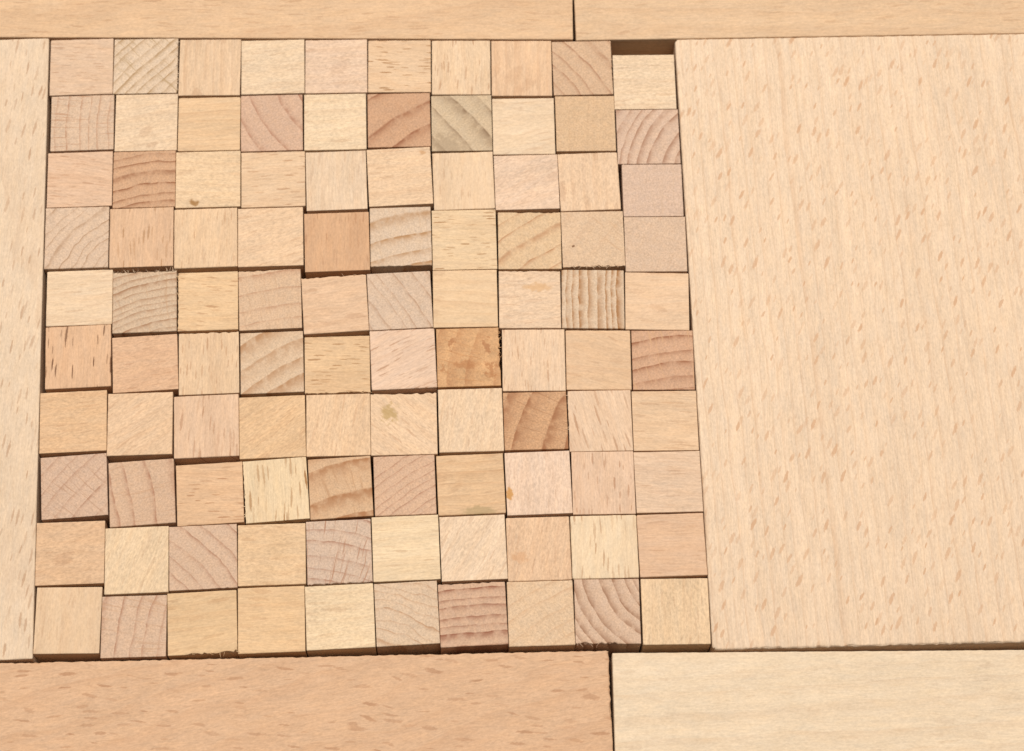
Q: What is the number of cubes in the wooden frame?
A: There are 100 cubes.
